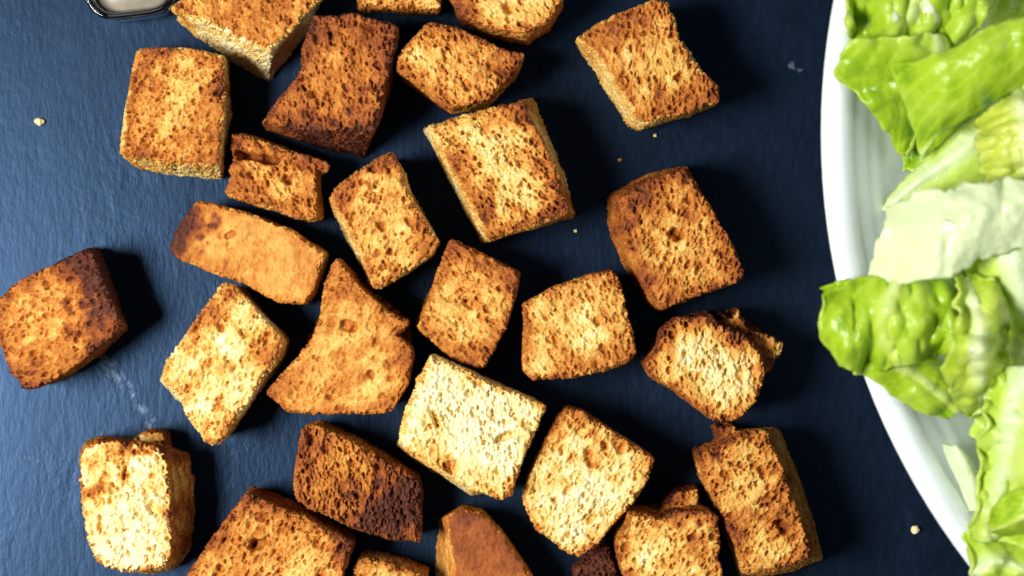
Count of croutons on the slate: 28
